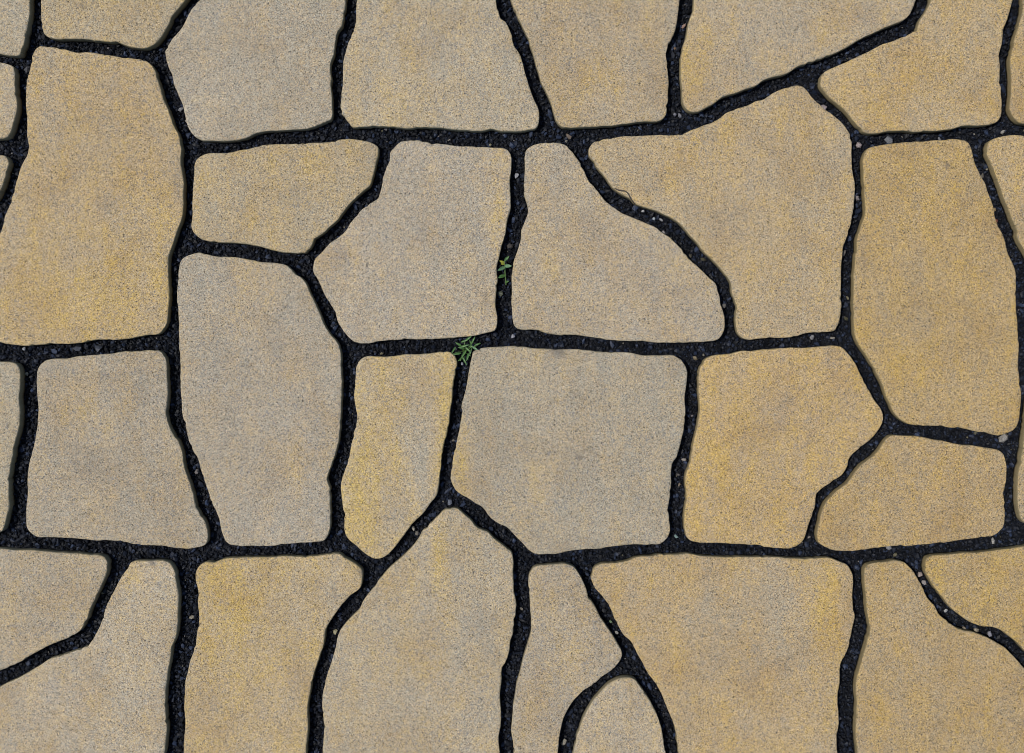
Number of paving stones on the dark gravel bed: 34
